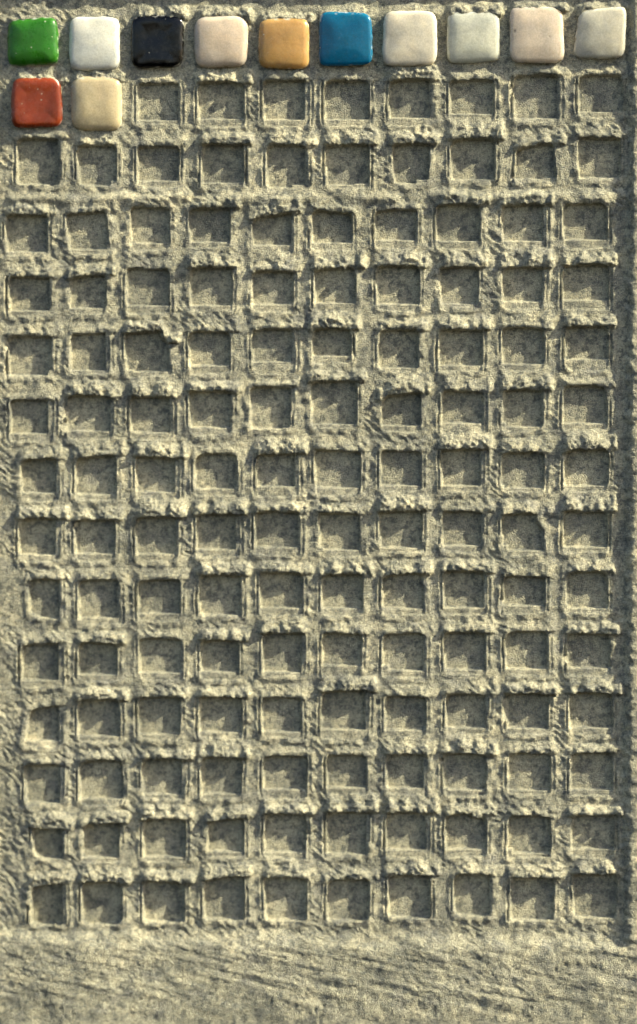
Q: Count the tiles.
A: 12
